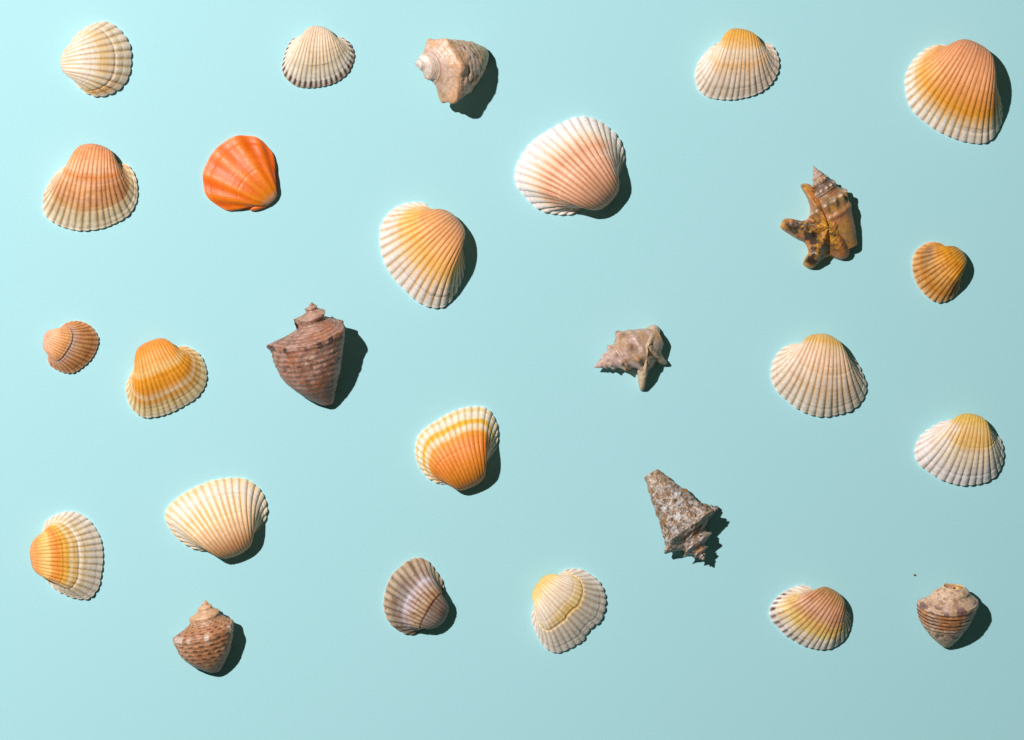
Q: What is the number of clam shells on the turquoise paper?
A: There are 19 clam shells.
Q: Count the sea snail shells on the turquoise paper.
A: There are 7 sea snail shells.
